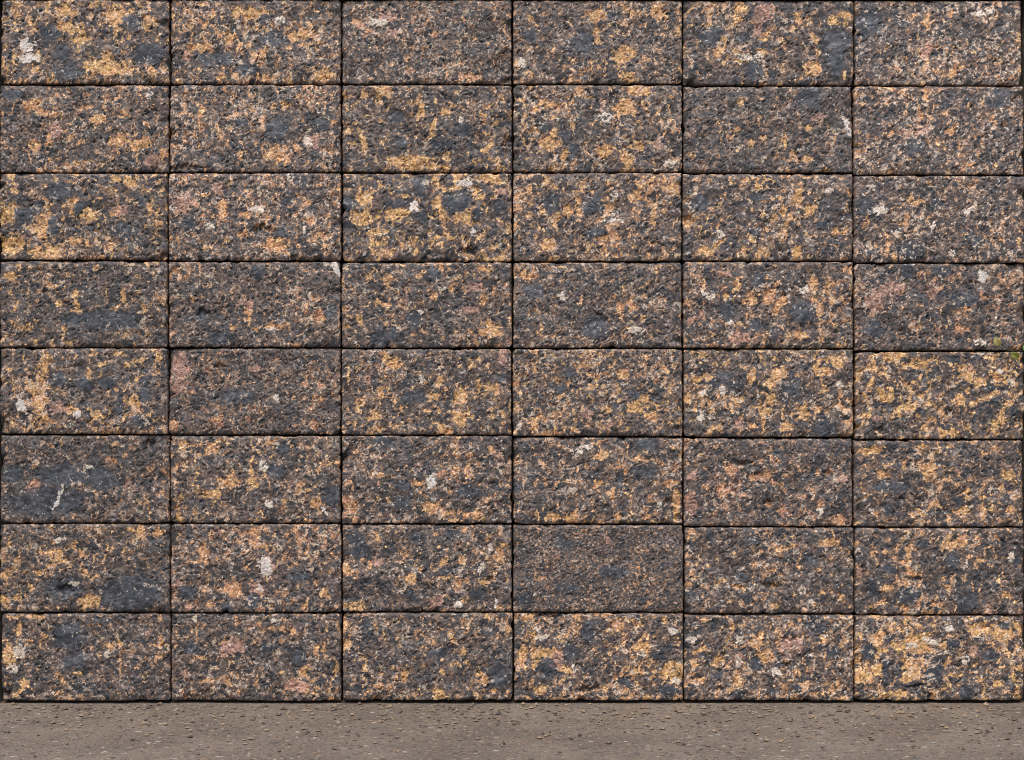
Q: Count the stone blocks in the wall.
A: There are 48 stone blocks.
